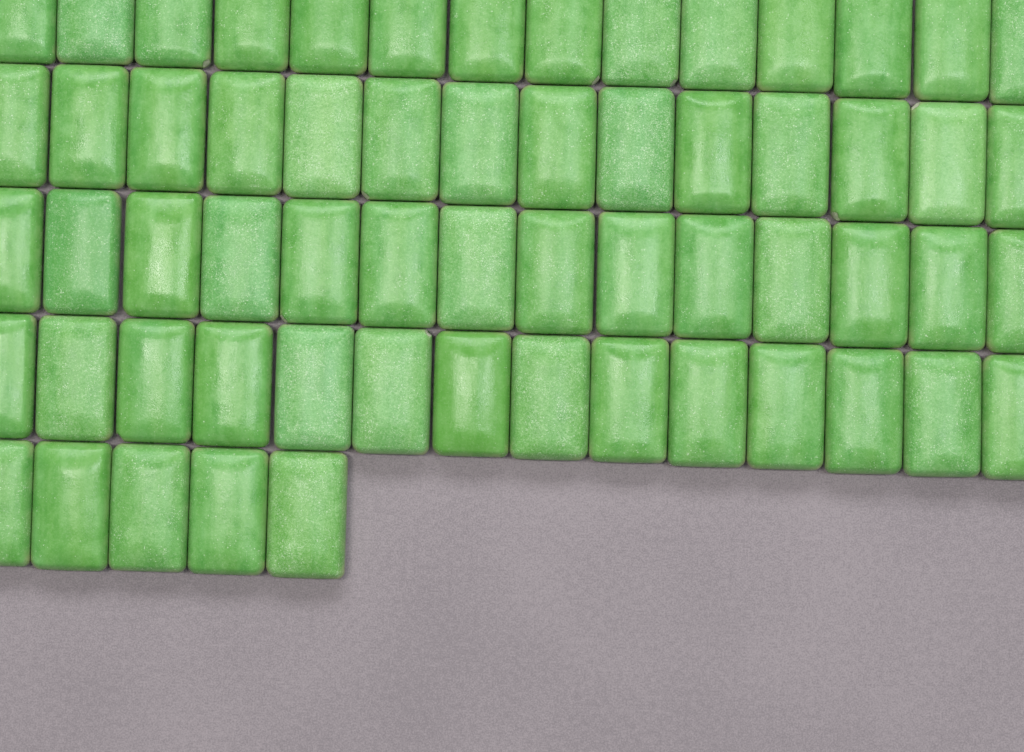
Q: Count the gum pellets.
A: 61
